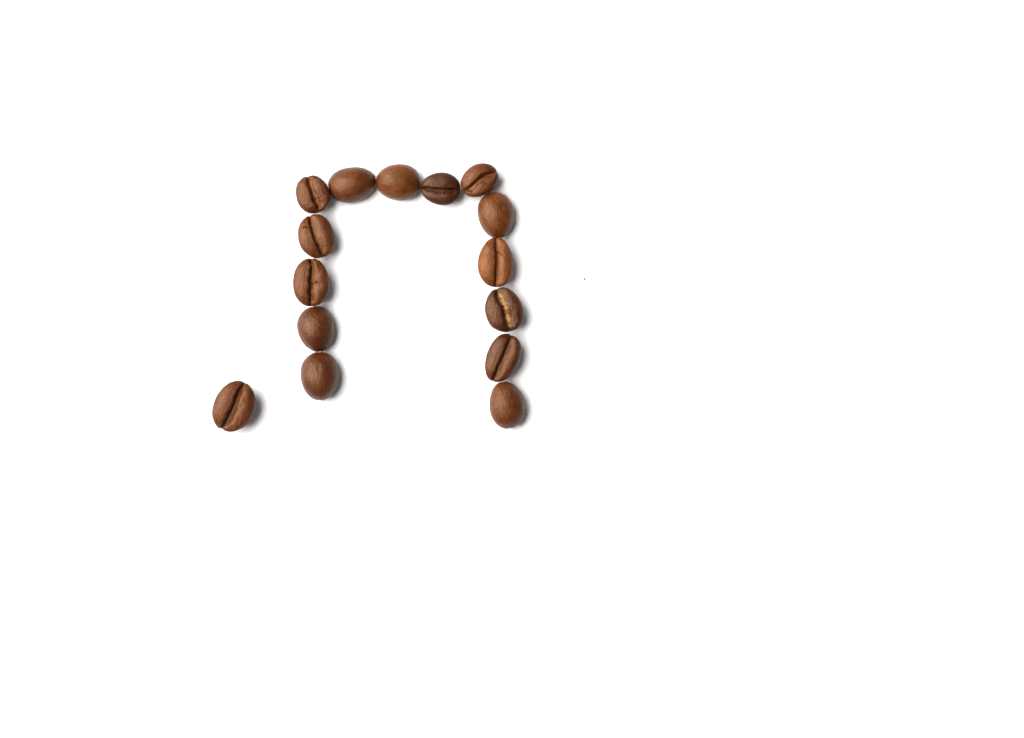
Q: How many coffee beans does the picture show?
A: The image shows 15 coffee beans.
